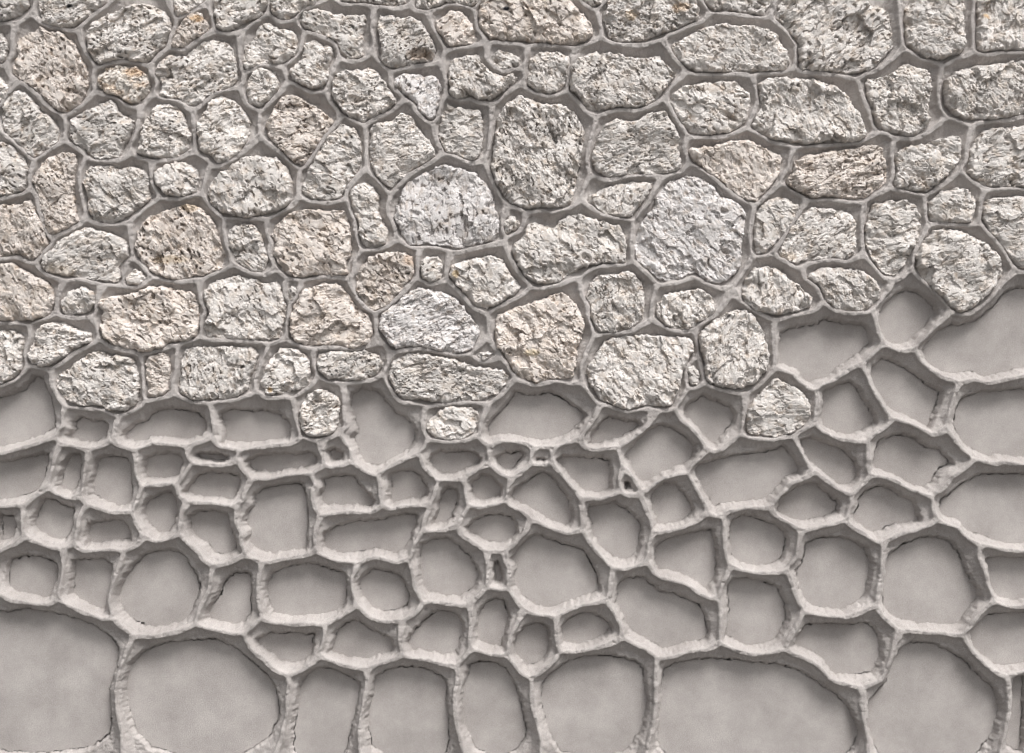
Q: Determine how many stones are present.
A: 105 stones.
